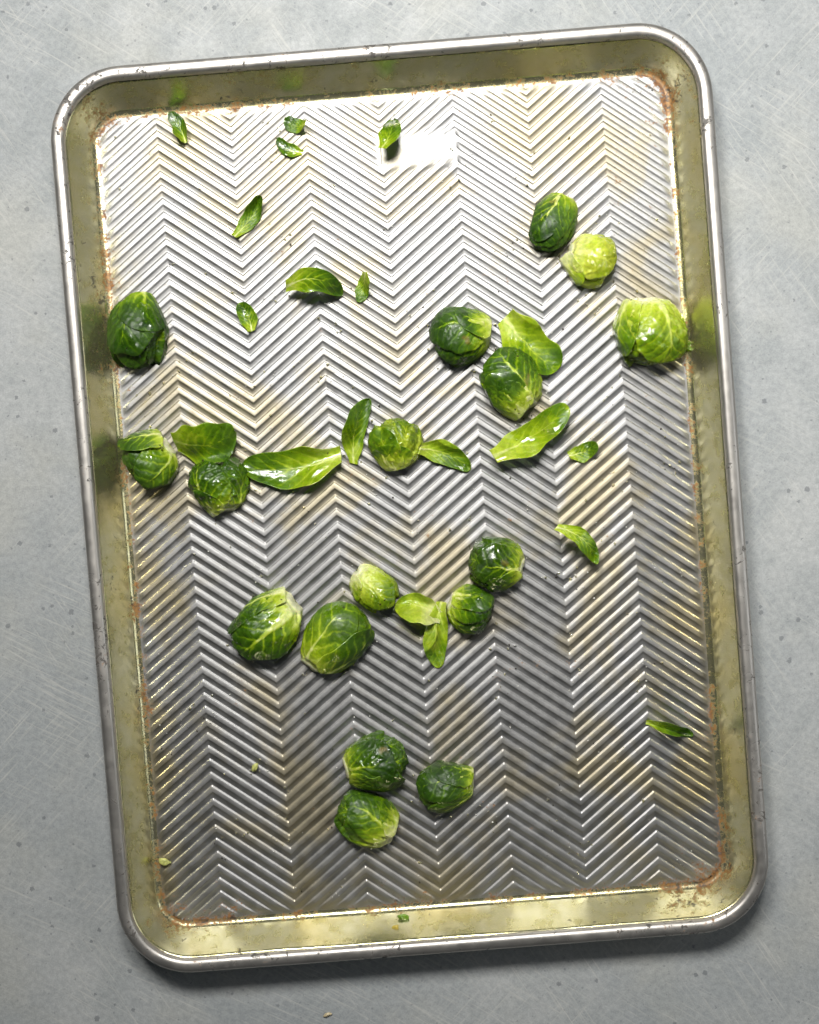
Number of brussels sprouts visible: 17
